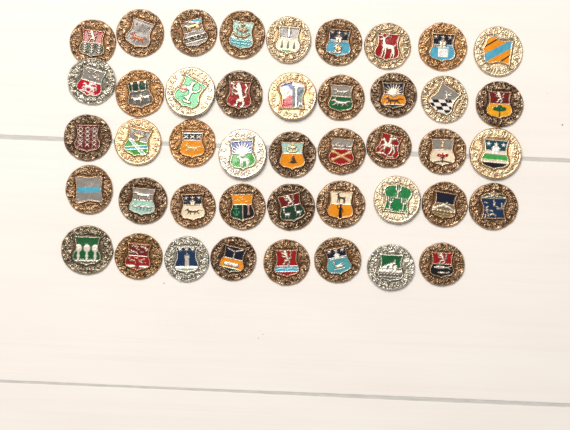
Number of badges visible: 44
